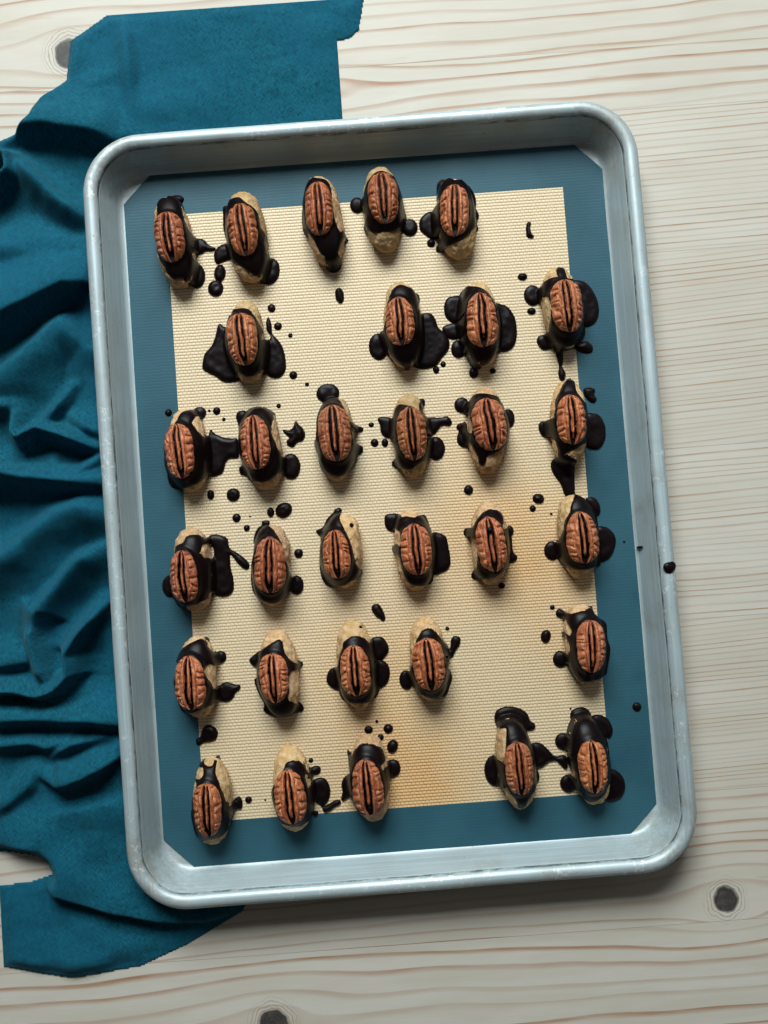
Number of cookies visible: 31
